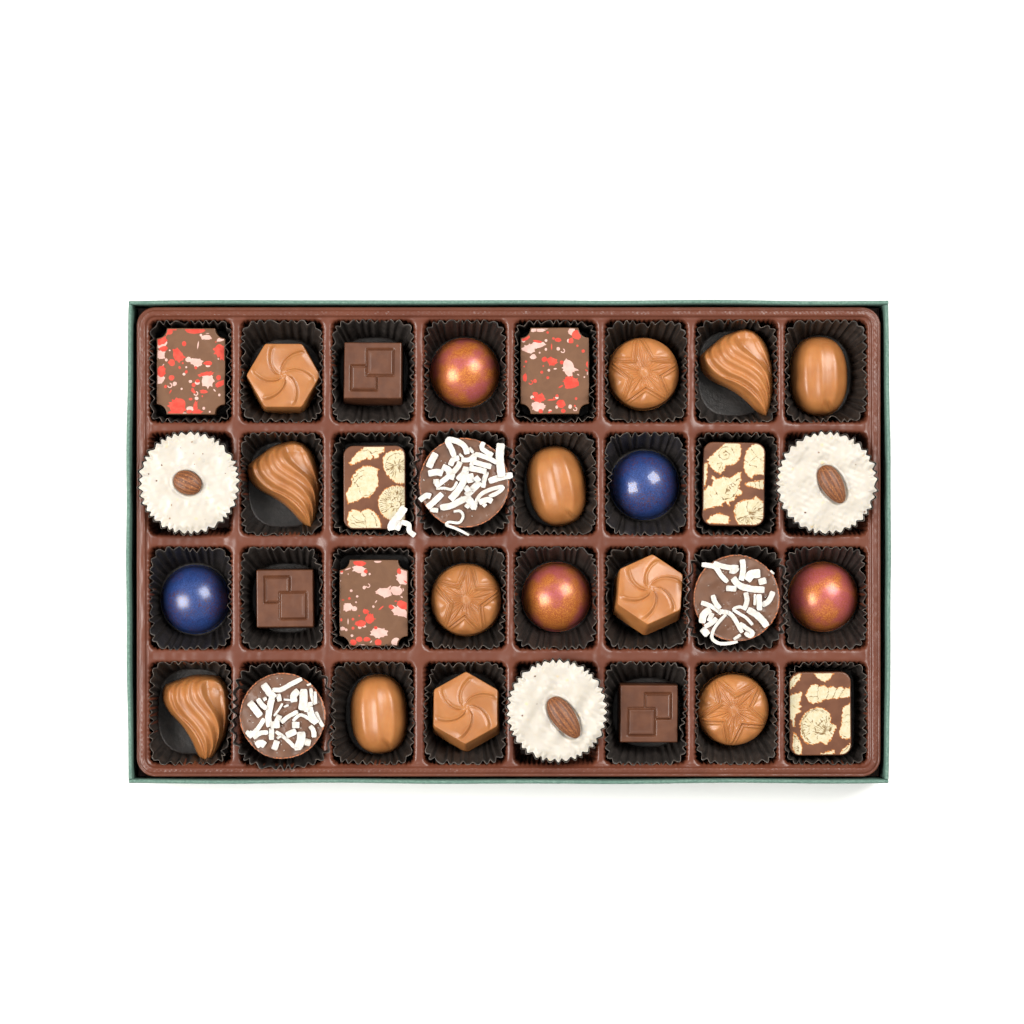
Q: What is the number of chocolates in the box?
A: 32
